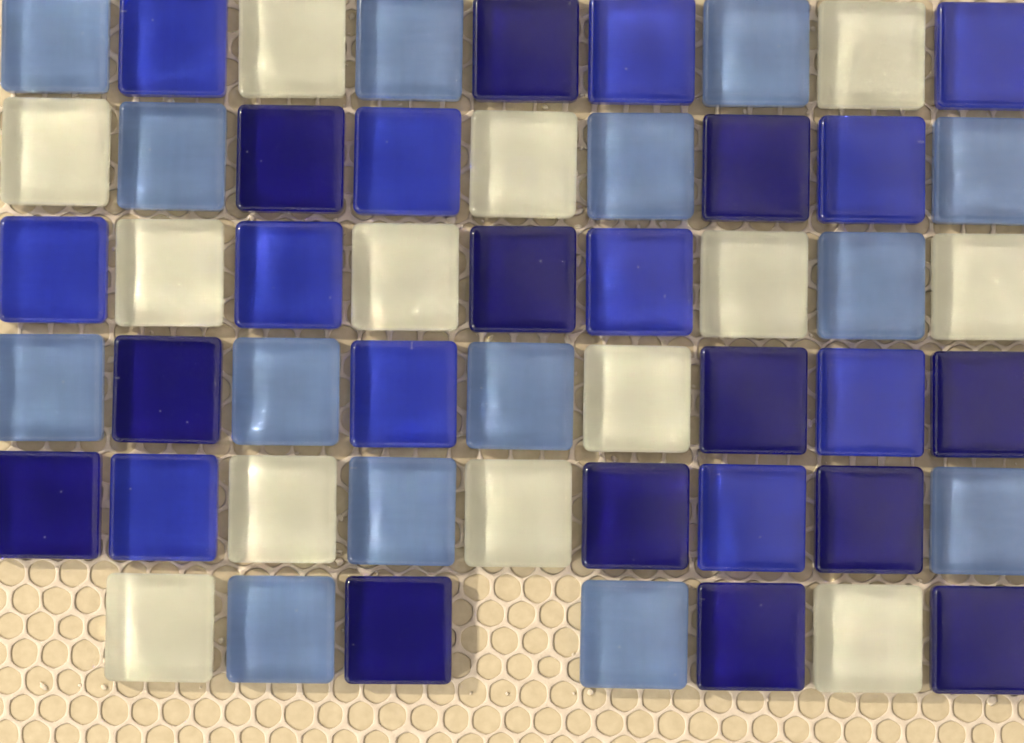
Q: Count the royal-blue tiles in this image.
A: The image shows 12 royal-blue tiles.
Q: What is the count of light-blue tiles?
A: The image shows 14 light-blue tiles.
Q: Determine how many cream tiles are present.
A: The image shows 13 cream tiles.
